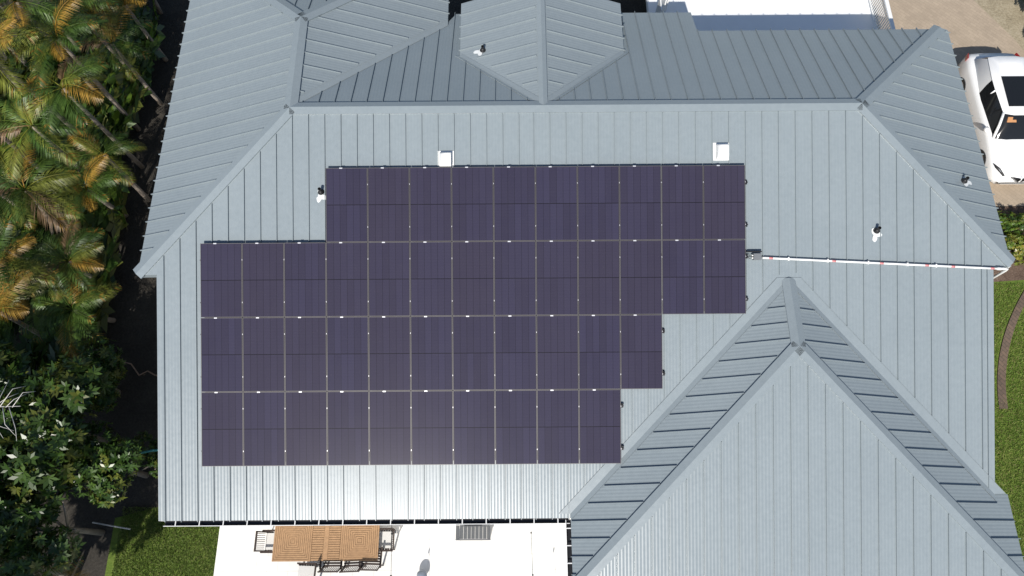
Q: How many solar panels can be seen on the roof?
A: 44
